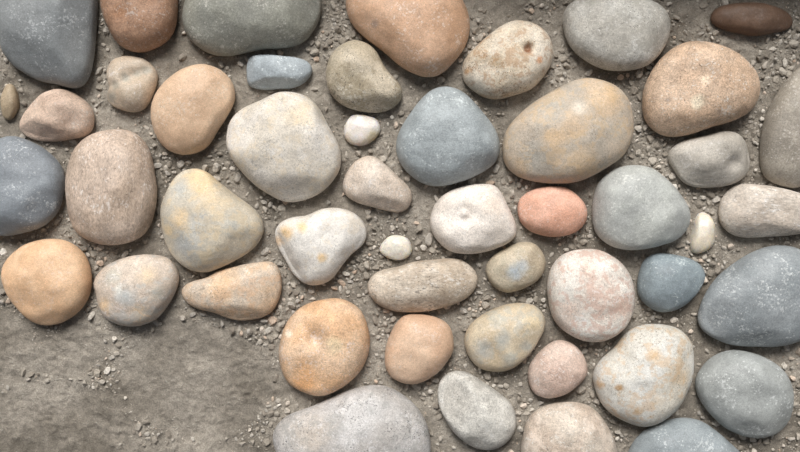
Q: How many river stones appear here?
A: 49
